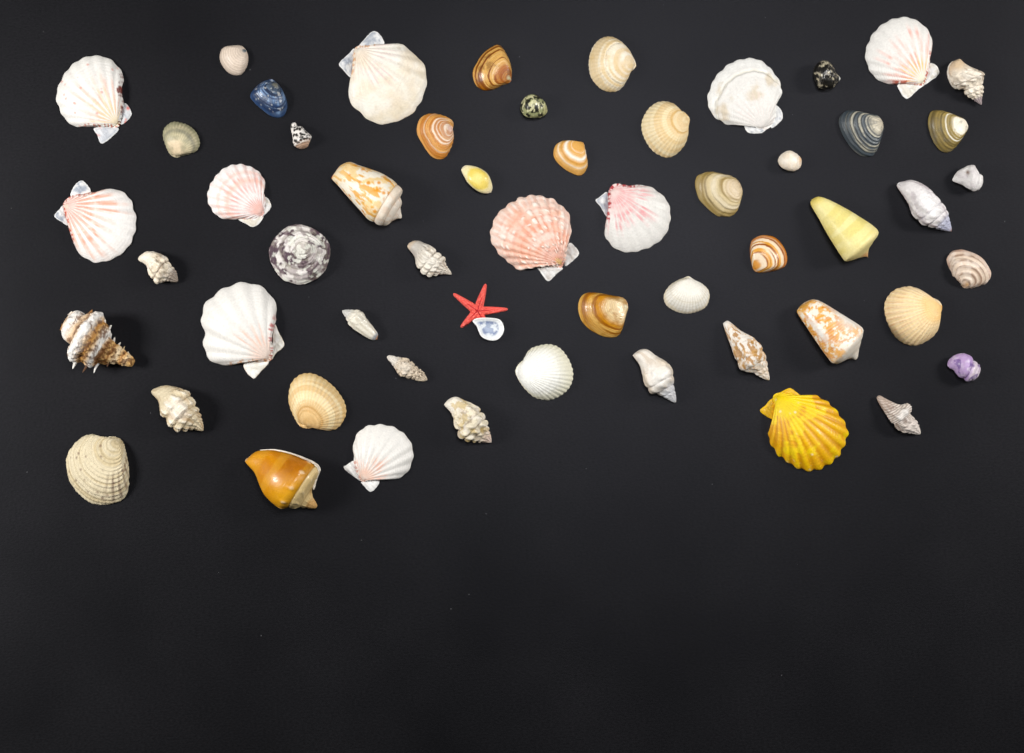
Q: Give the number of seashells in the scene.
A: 55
